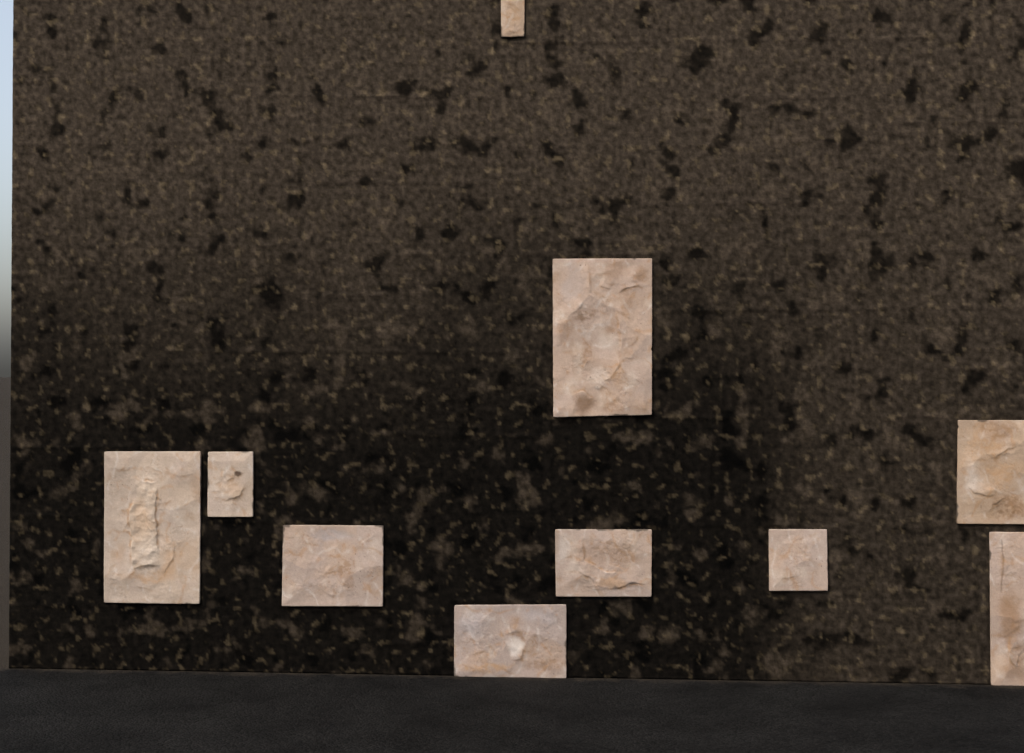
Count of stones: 10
